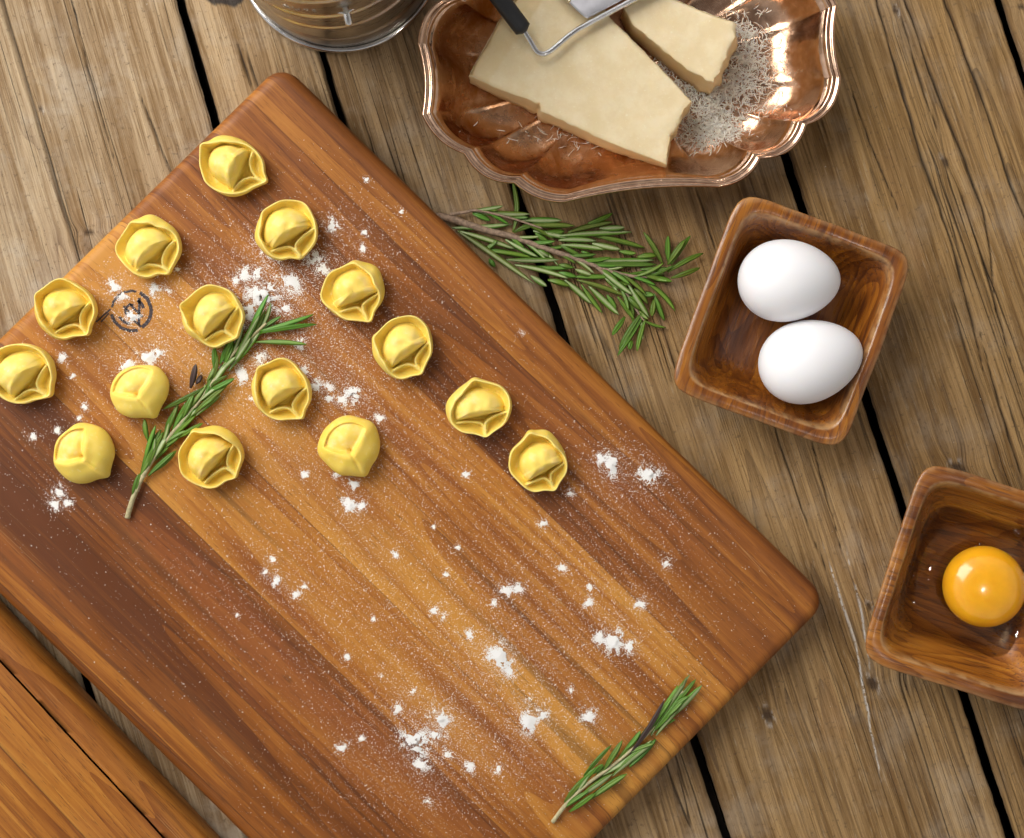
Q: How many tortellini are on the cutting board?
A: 15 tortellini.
